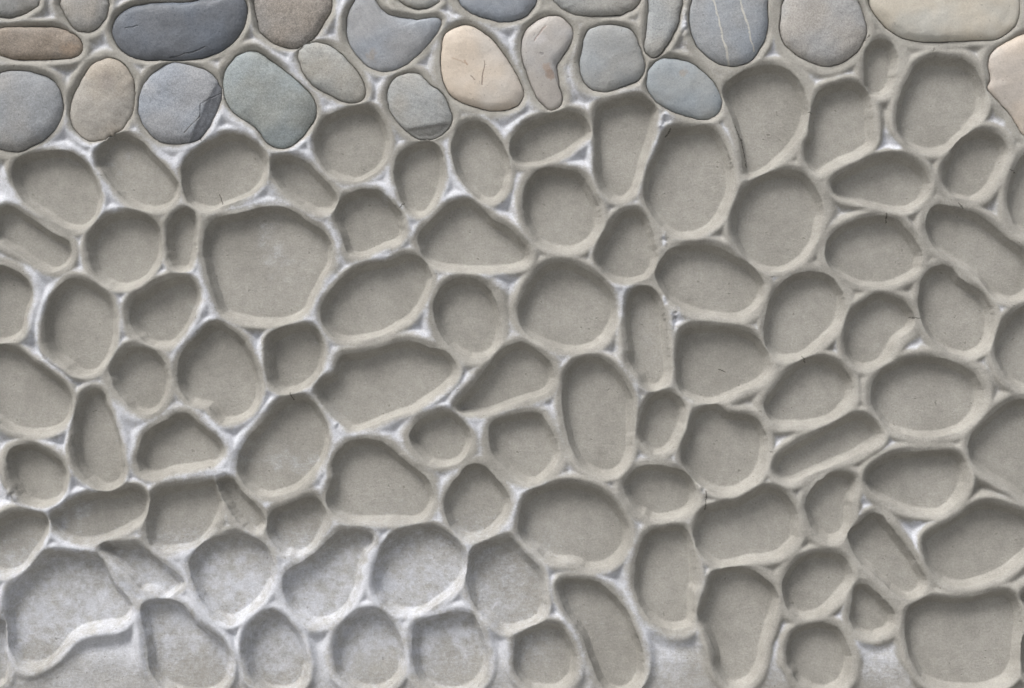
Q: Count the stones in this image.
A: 24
